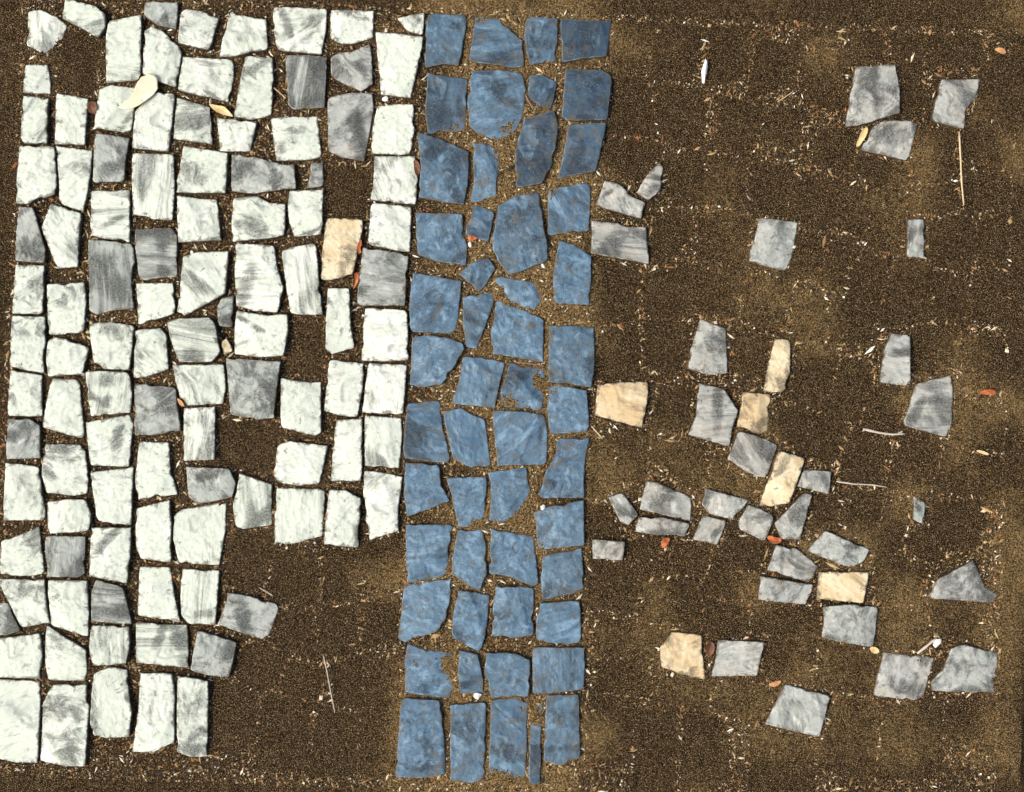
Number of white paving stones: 84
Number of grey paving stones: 53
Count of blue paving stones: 52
